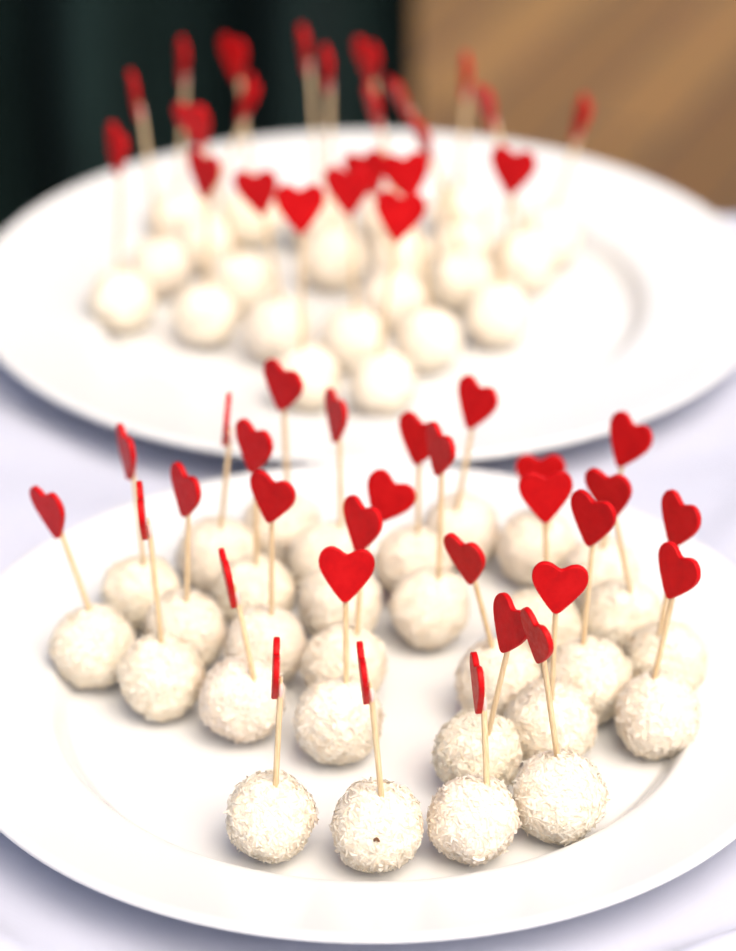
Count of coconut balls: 53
